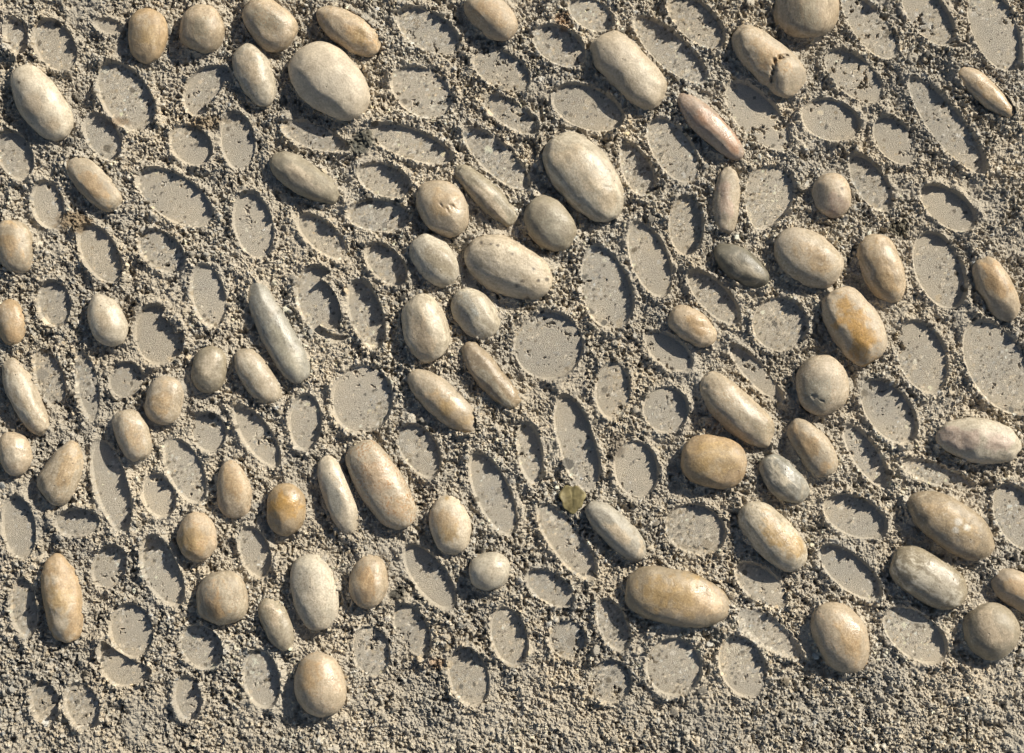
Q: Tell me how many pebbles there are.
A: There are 71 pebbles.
